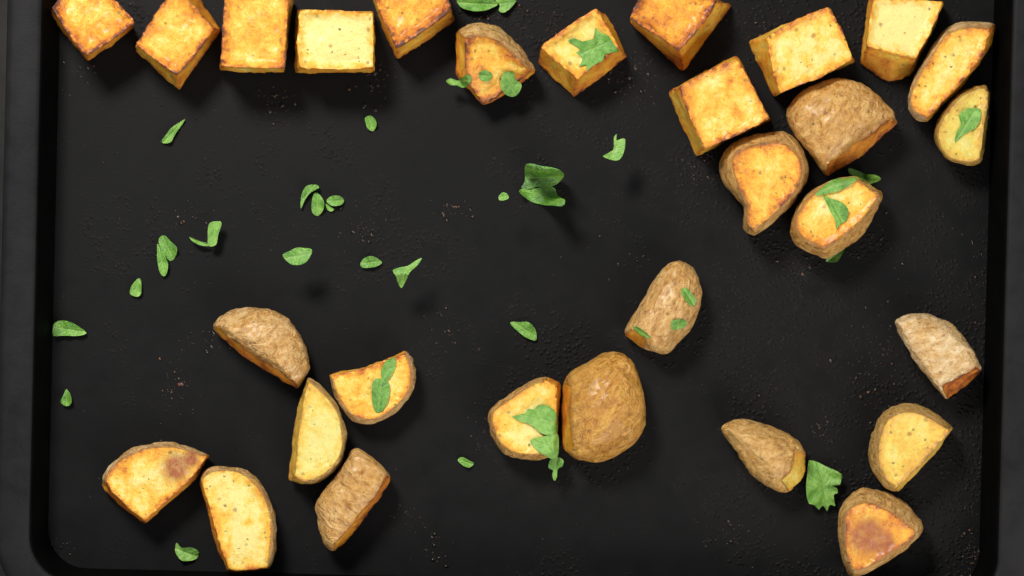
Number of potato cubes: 10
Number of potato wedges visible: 19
